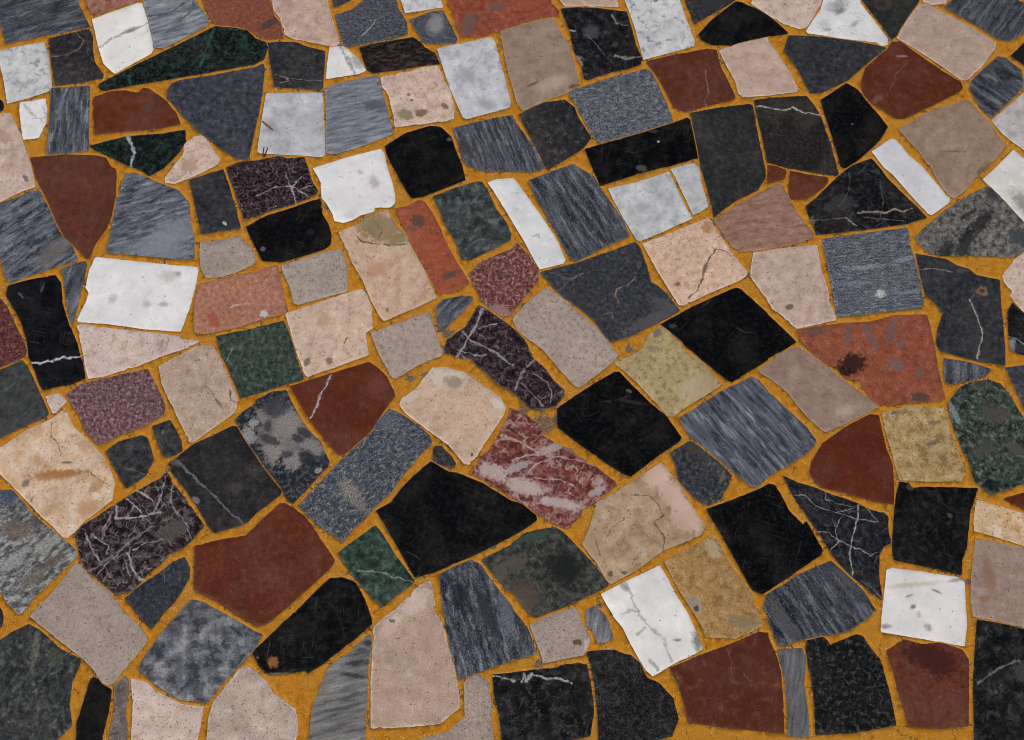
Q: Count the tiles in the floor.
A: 166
